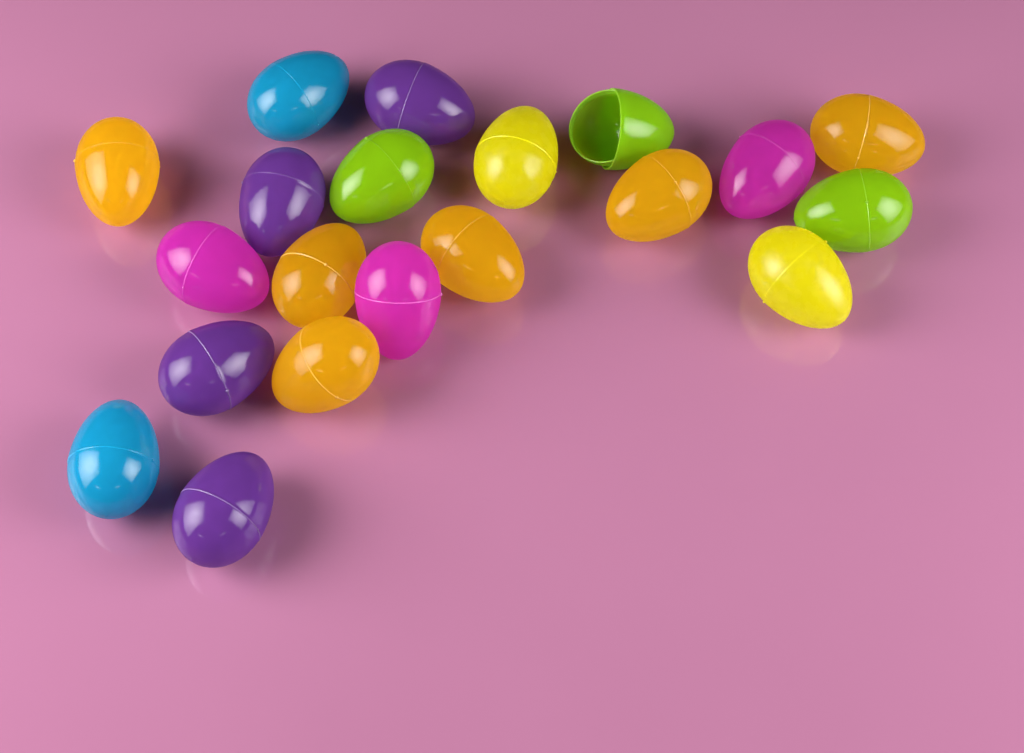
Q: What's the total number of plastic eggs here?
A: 20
